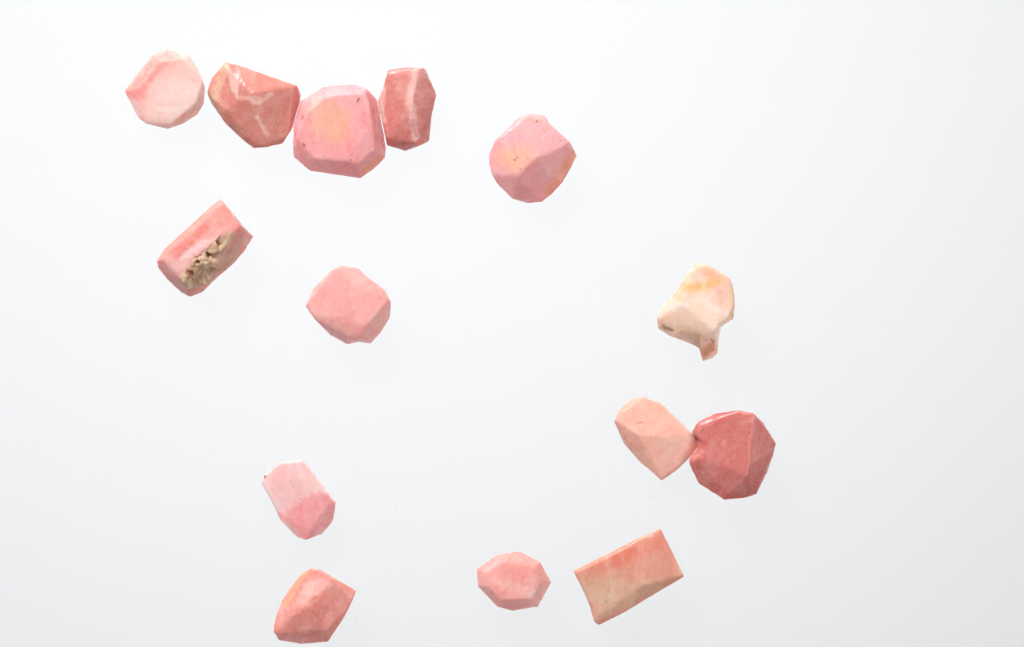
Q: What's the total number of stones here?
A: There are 14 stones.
